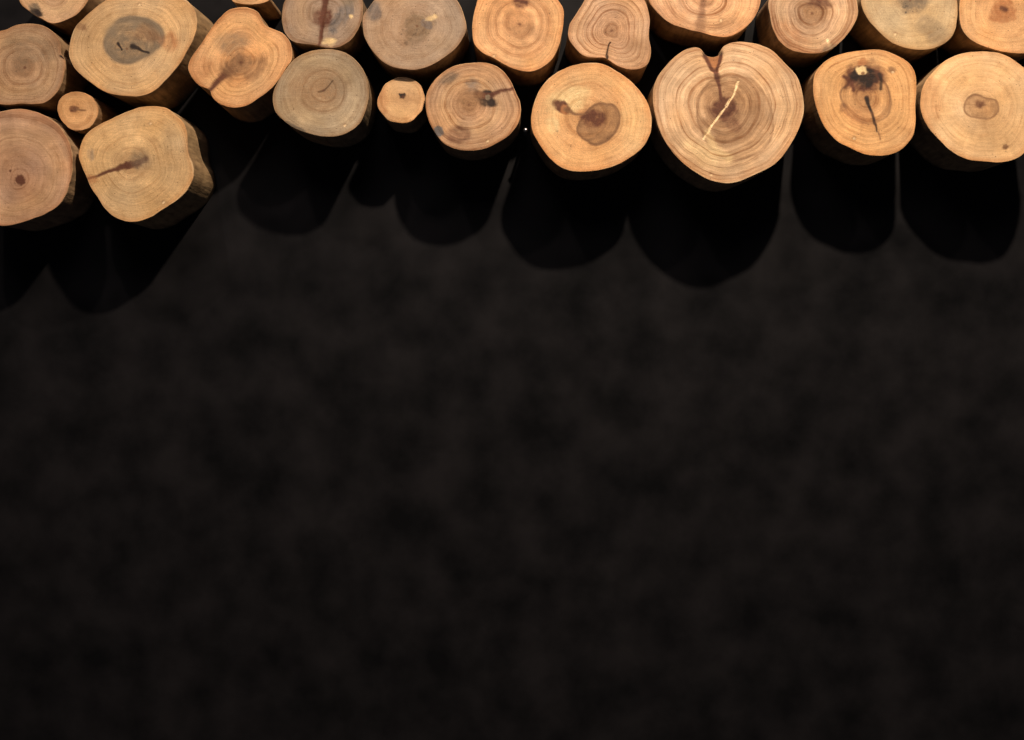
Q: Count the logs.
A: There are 23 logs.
